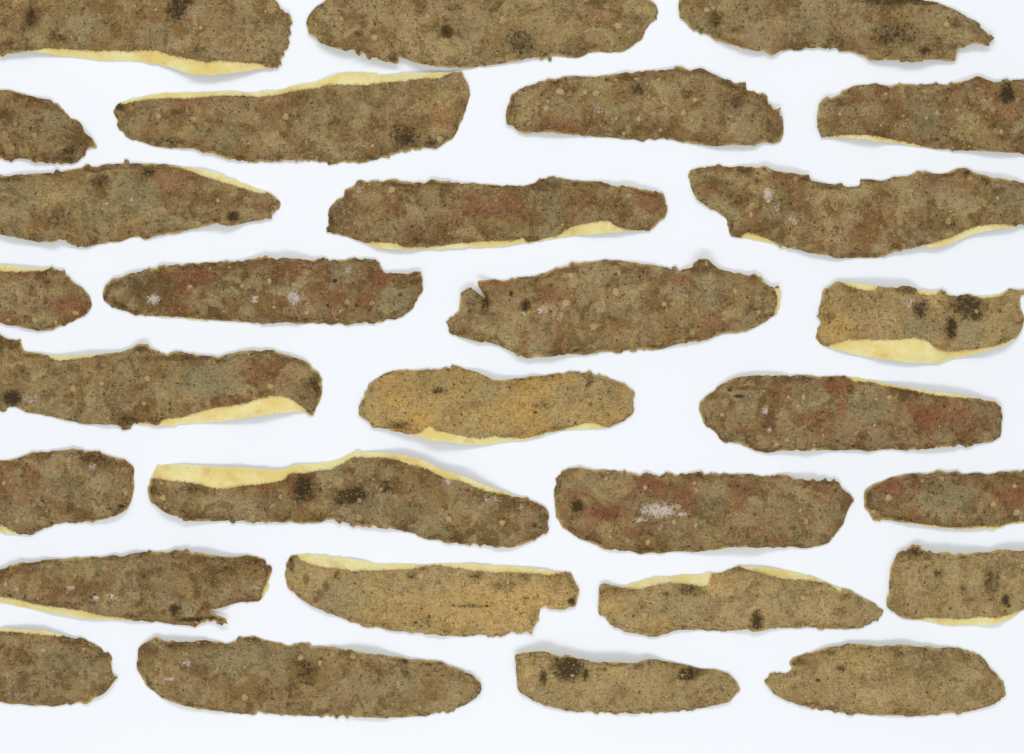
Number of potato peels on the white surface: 29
